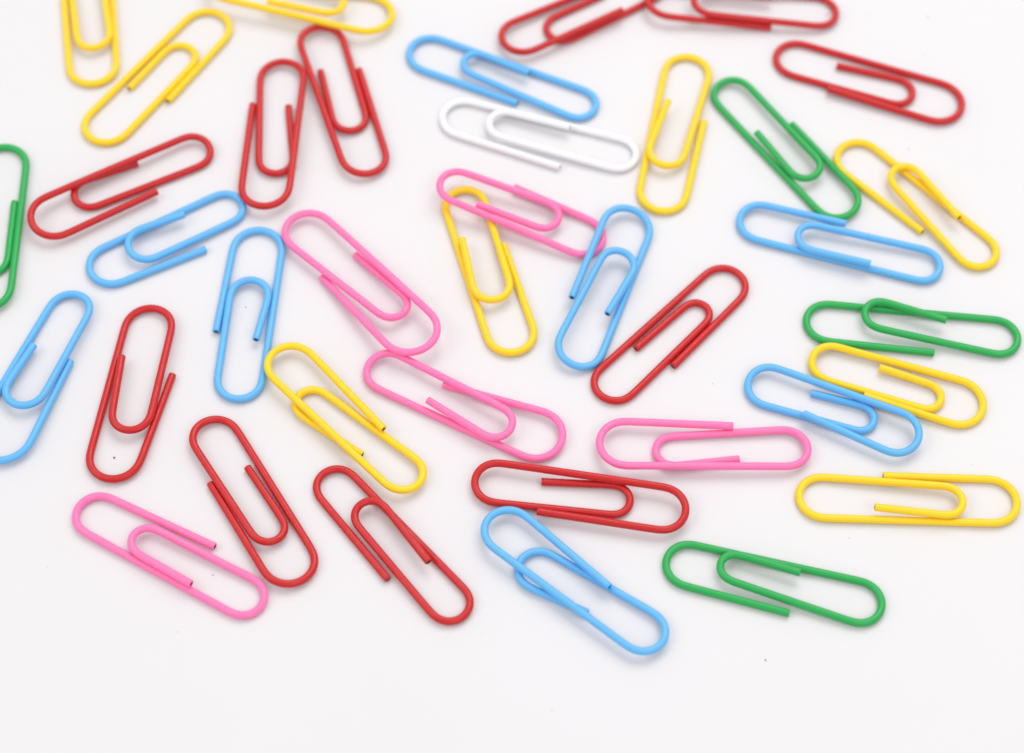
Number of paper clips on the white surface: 38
